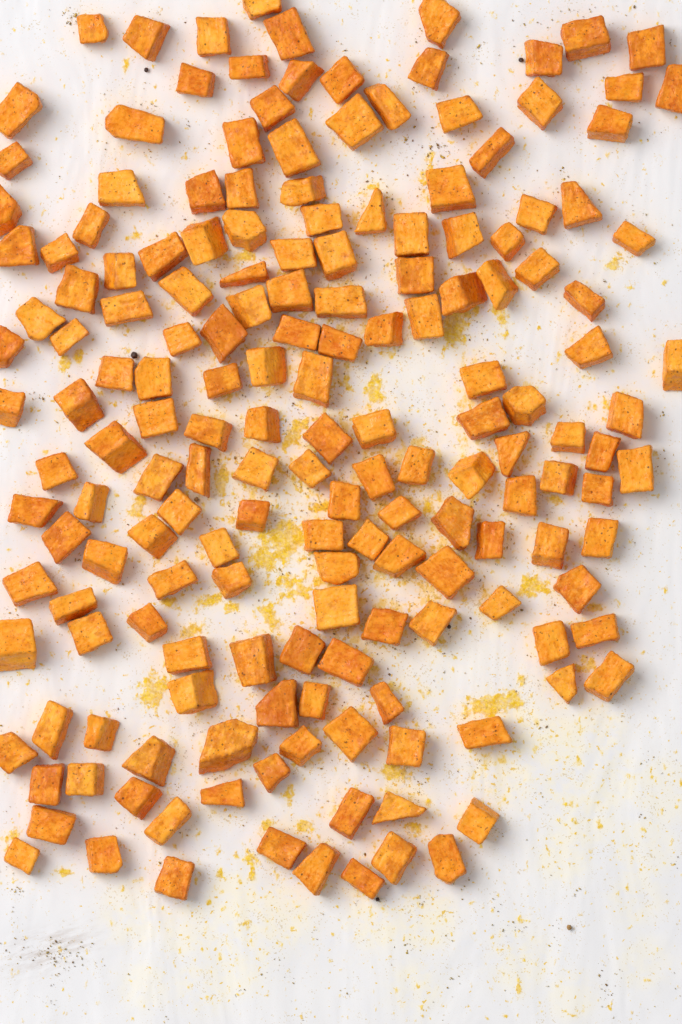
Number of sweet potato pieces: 176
